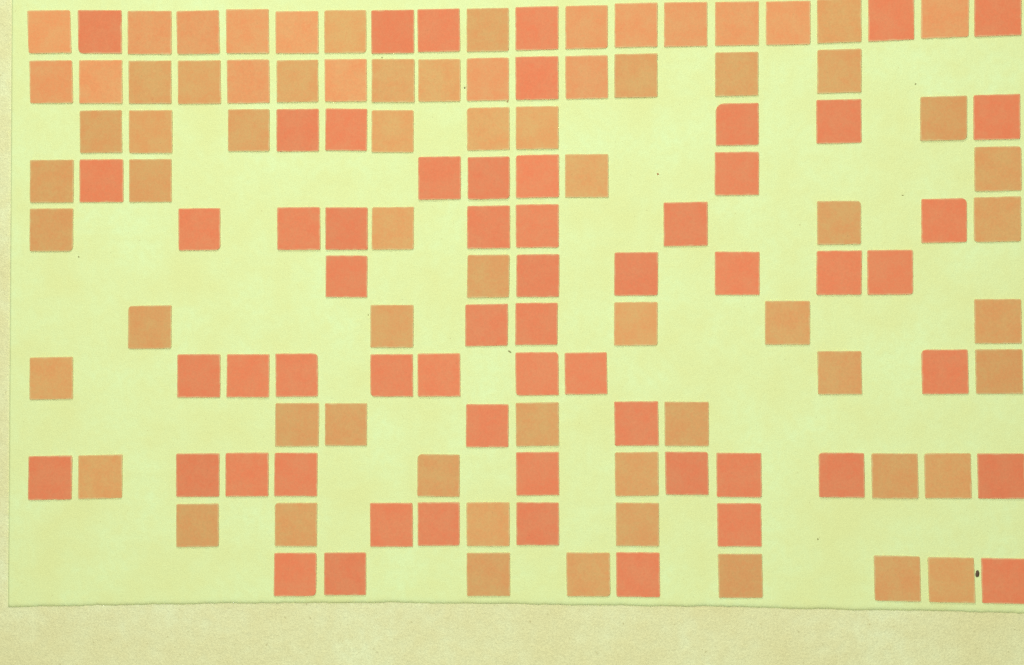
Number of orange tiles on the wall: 17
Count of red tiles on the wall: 59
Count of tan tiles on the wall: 53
